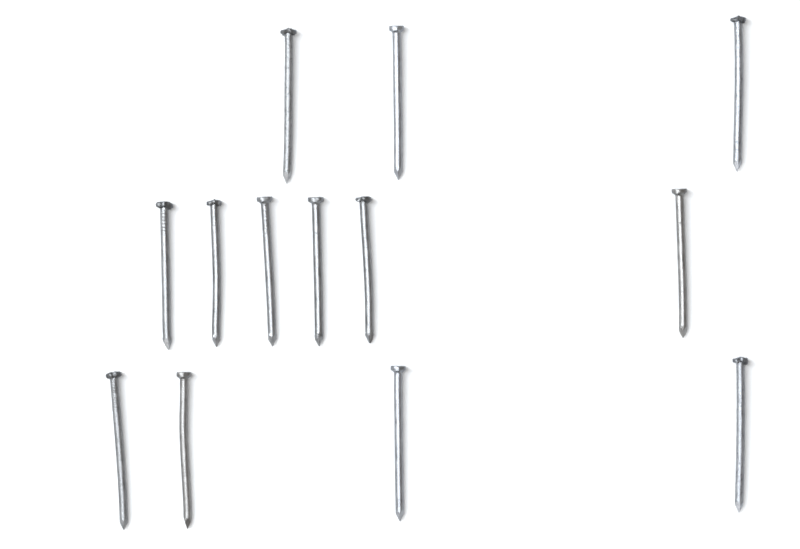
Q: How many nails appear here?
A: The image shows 13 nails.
